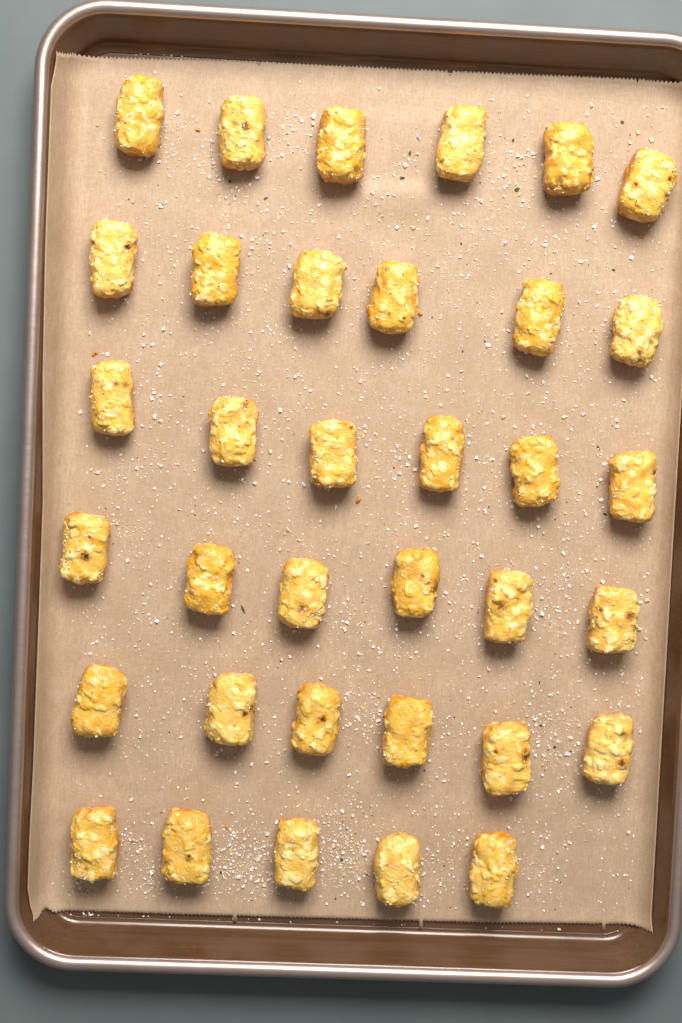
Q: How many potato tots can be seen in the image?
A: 35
